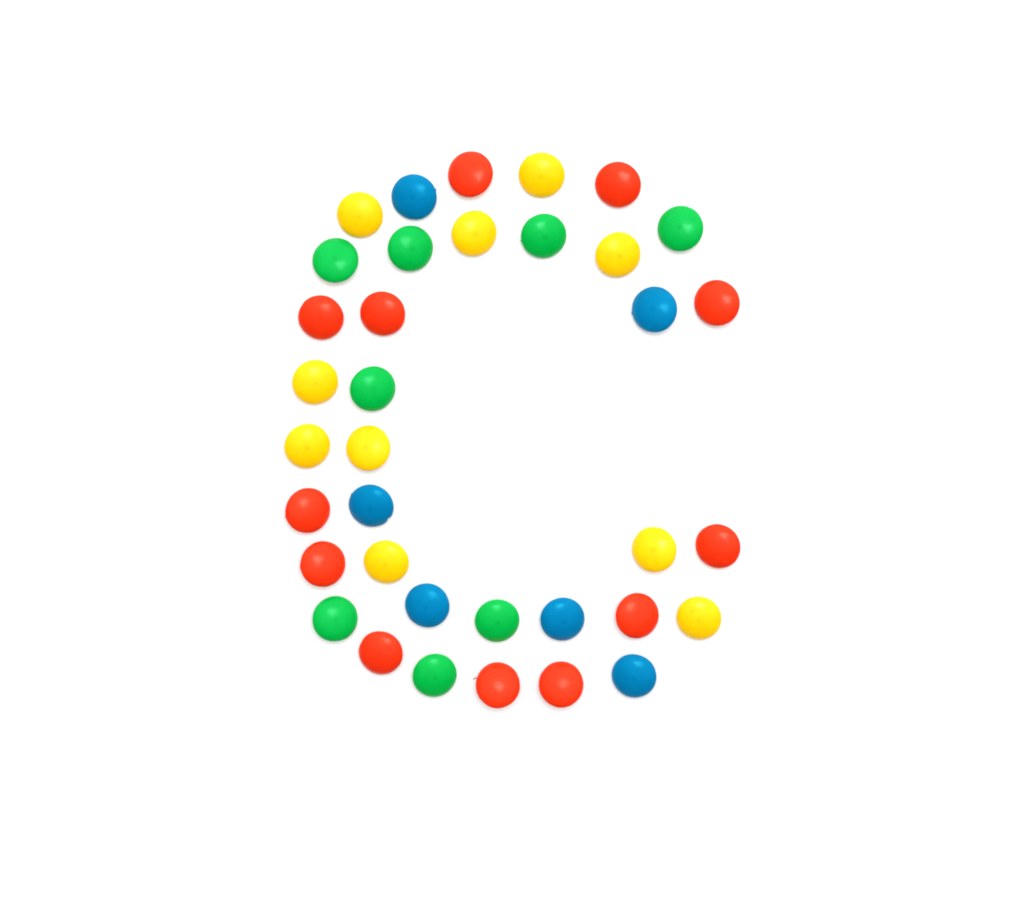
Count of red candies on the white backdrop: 12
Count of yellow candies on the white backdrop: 10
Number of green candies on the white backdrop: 8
